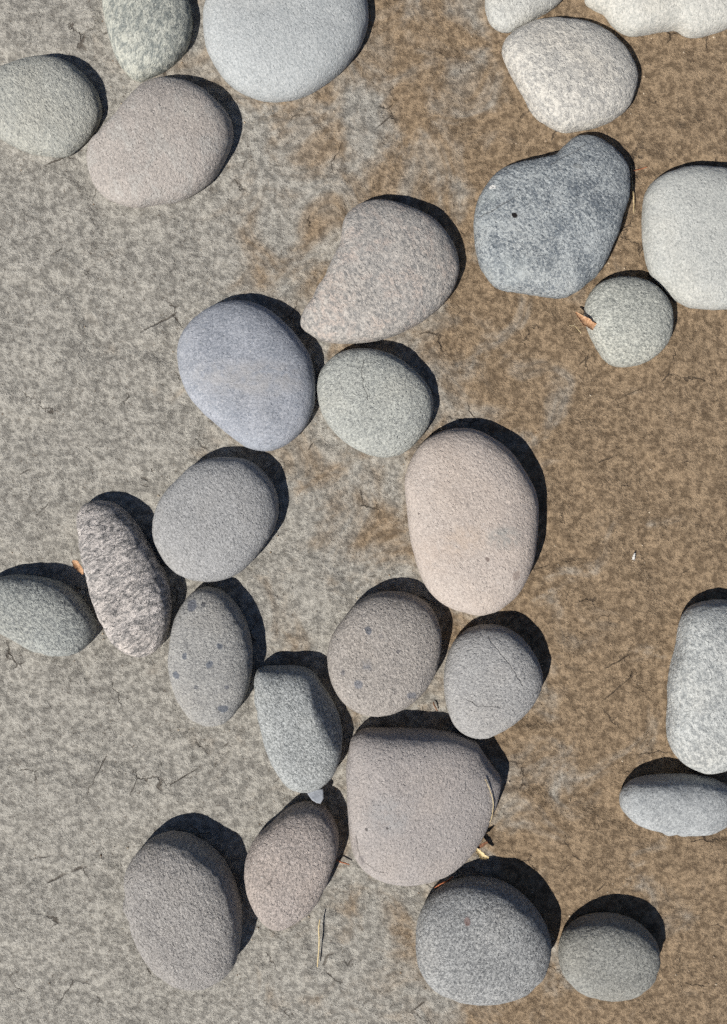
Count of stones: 28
